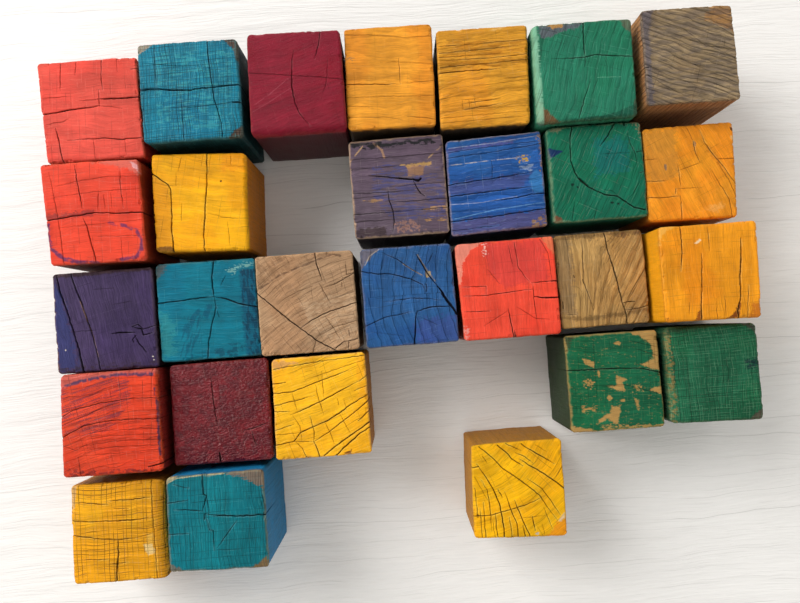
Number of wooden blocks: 28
